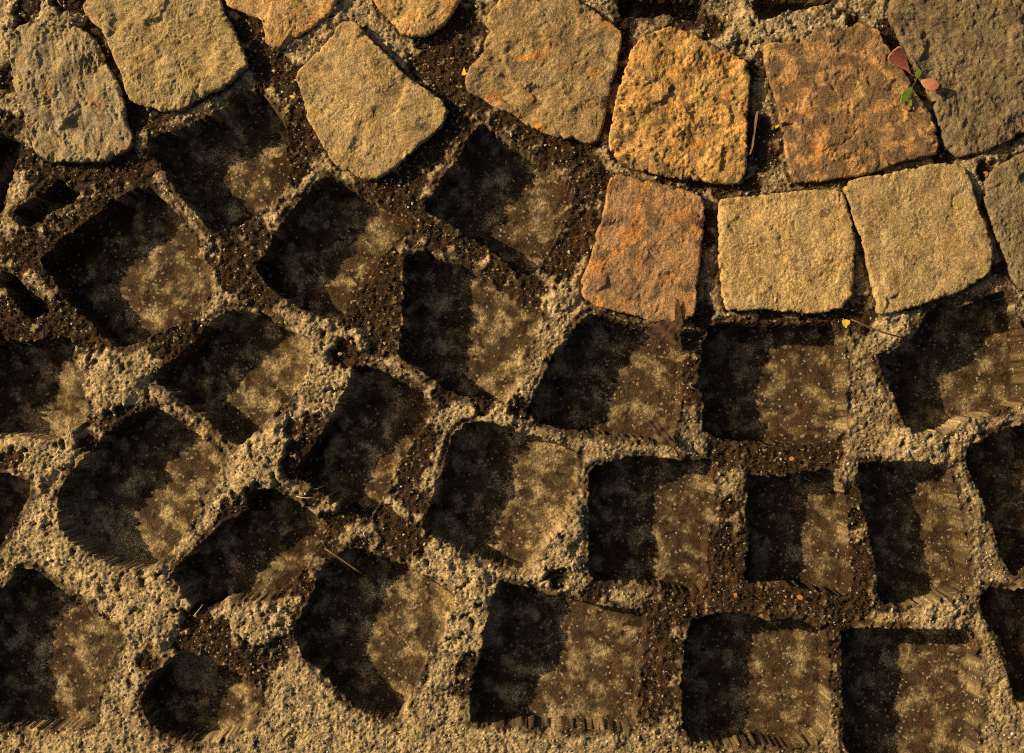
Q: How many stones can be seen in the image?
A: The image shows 13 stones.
